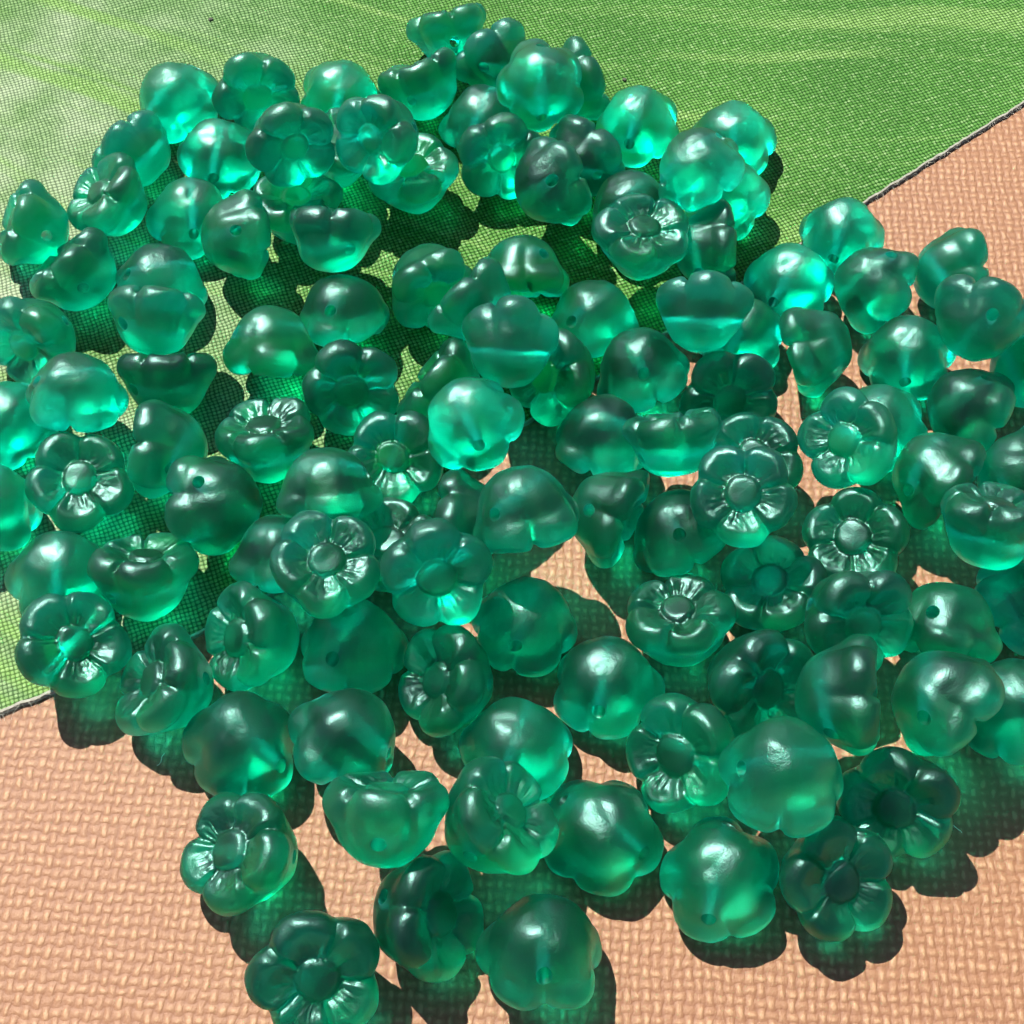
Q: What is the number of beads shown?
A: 120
